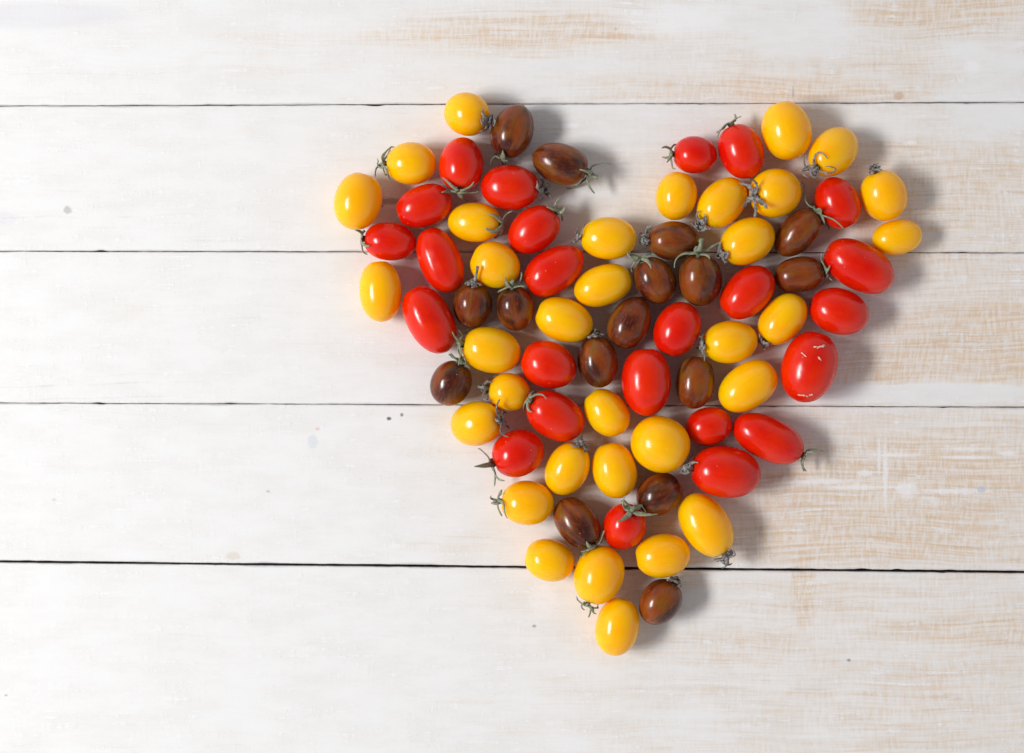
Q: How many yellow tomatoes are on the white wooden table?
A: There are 33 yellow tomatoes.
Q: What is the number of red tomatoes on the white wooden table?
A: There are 24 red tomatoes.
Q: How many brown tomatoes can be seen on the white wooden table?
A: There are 16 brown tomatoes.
